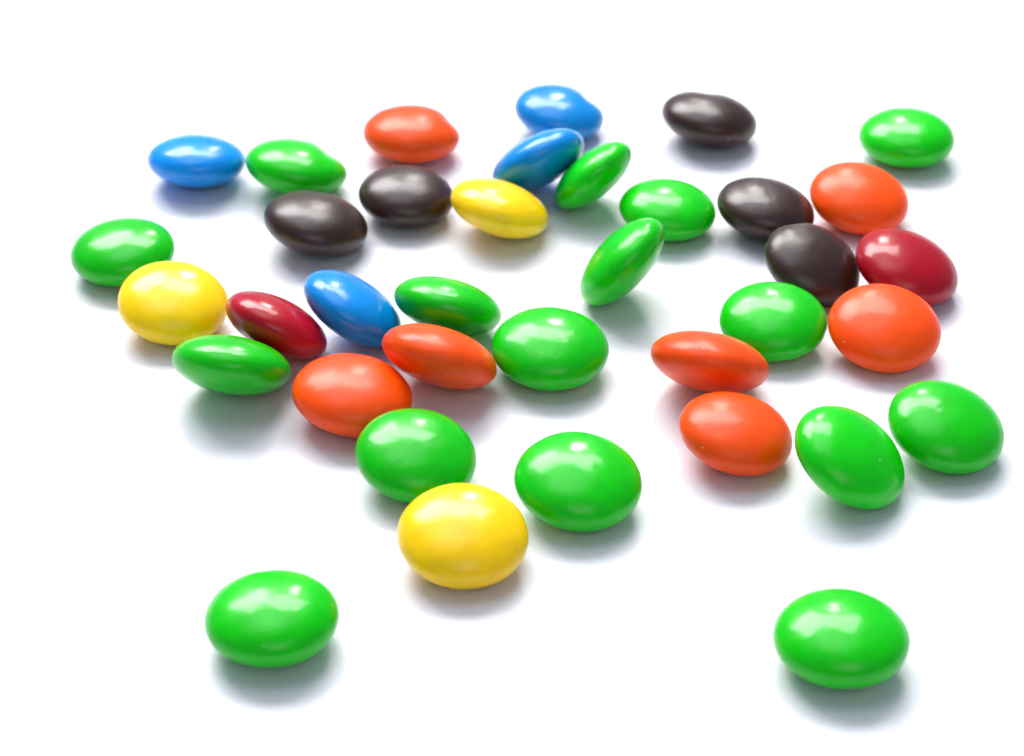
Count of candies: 37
